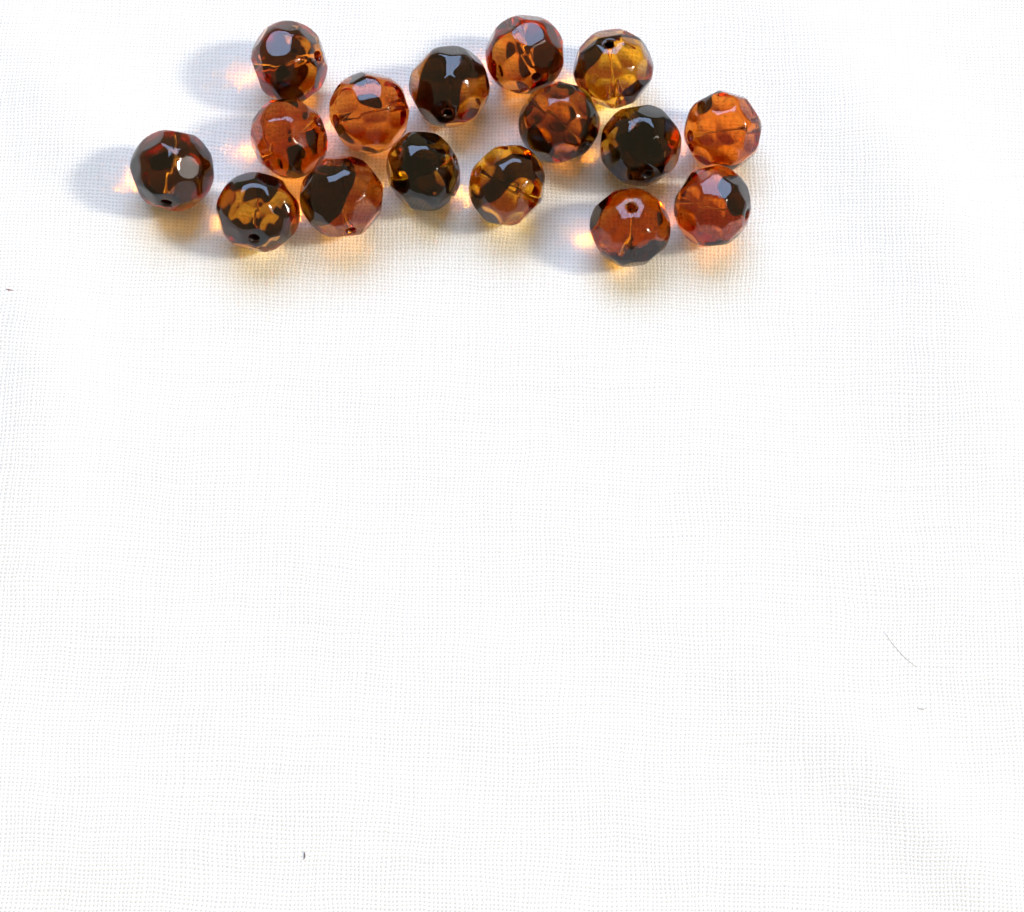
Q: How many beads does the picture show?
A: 16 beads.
